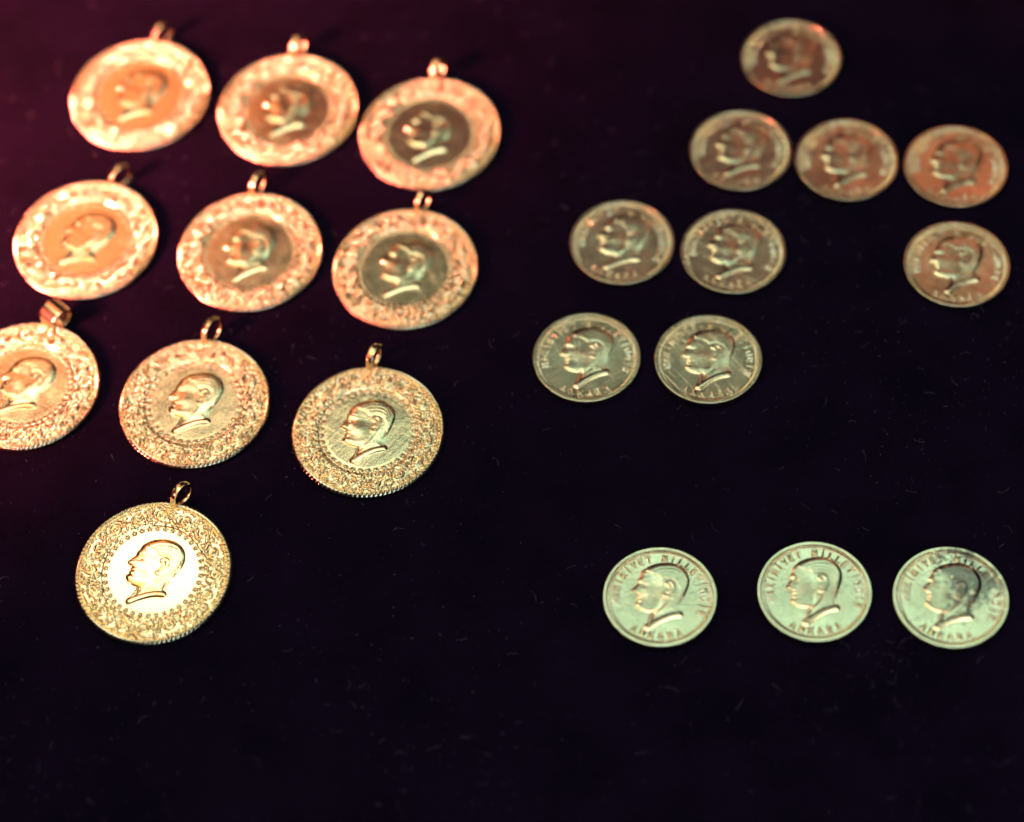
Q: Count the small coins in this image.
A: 12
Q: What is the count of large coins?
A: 10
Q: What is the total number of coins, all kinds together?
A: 22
